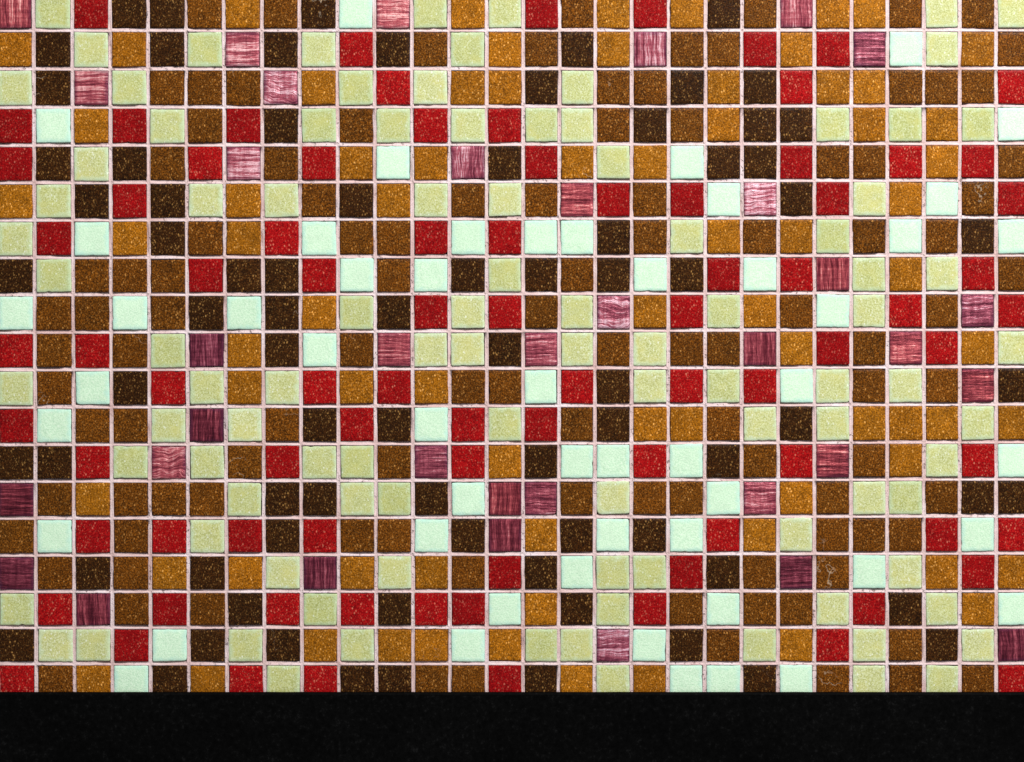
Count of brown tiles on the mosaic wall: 186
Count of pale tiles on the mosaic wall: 151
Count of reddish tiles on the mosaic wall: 121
